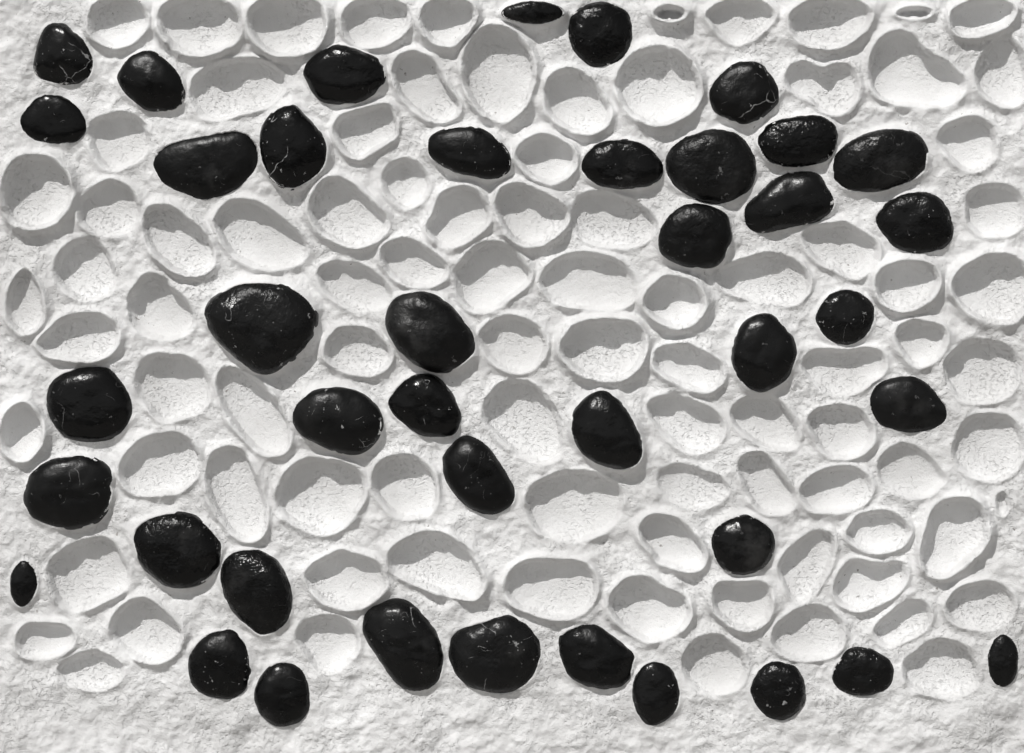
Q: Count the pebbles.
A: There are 41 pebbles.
